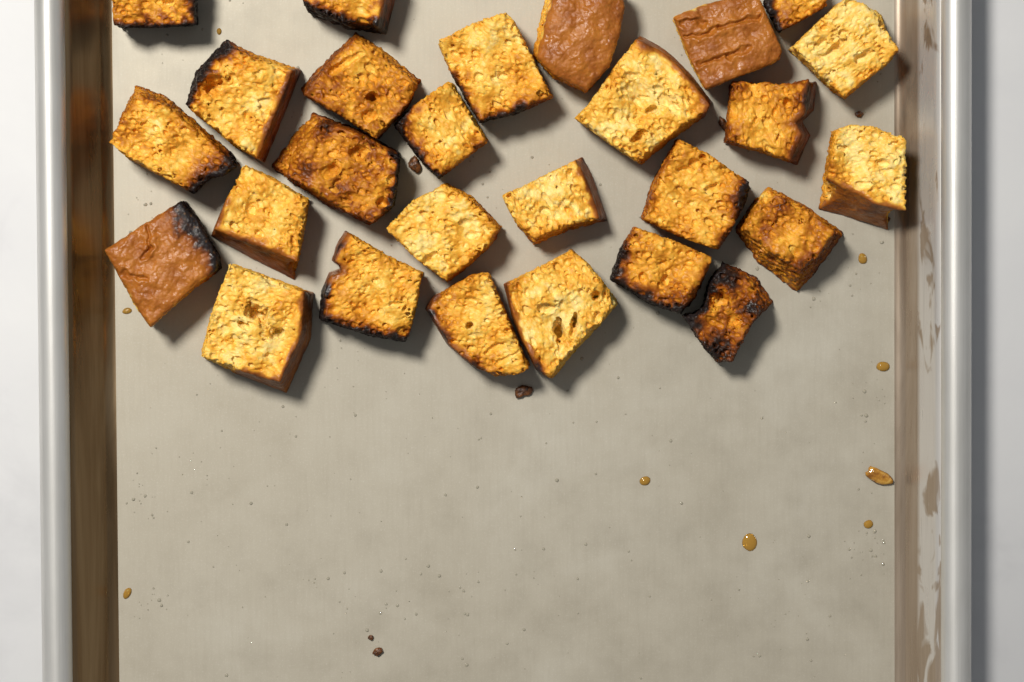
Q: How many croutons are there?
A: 27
